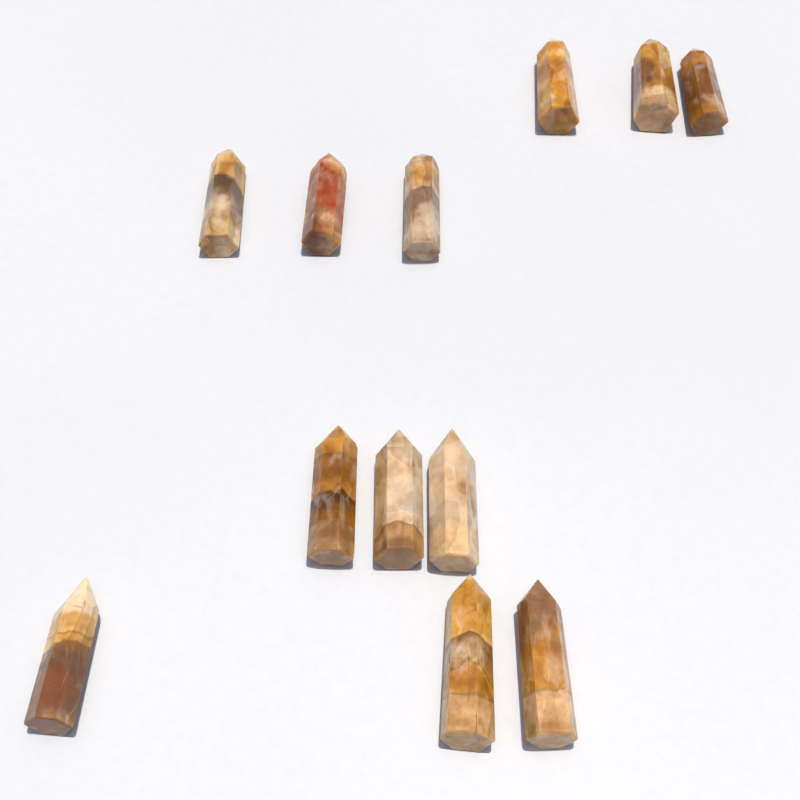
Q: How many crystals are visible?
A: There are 12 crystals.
